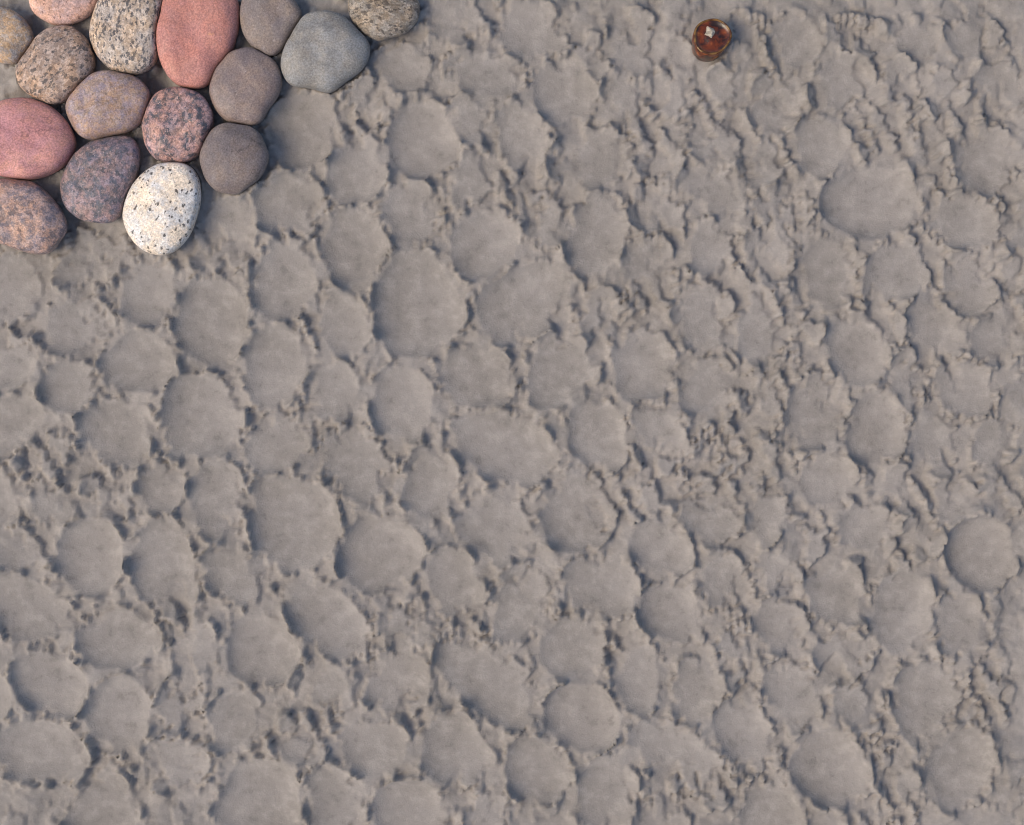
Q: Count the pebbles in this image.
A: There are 16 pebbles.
